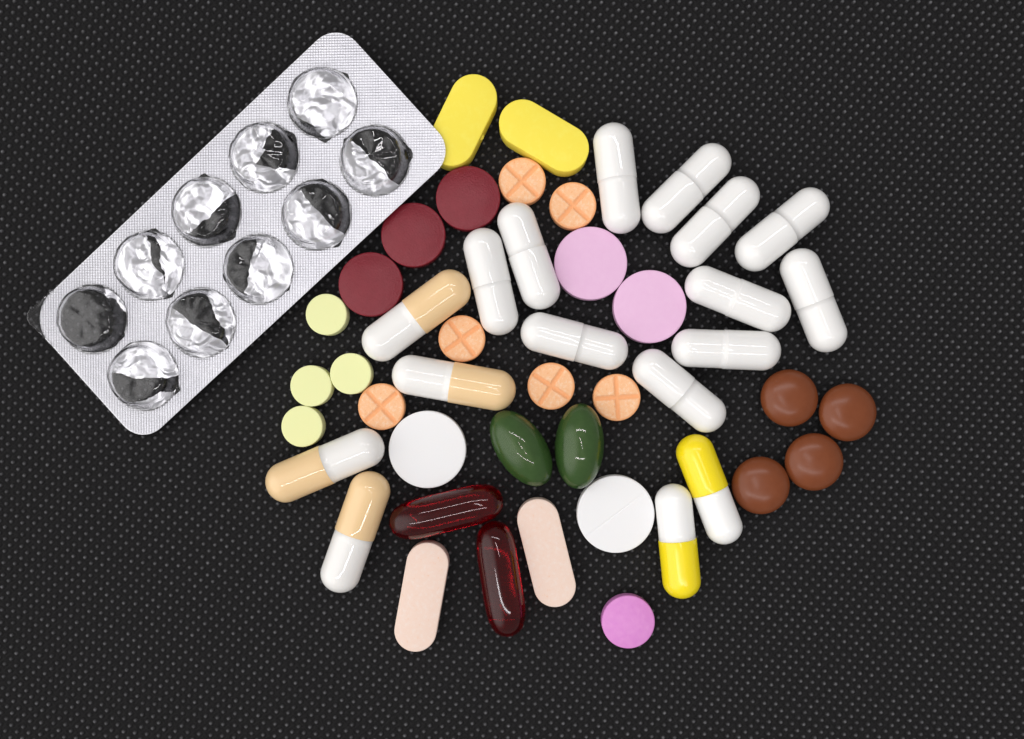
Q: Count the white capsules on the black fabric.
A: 11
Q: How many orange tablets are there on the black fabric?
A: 6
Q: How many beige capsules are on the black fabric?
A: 4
